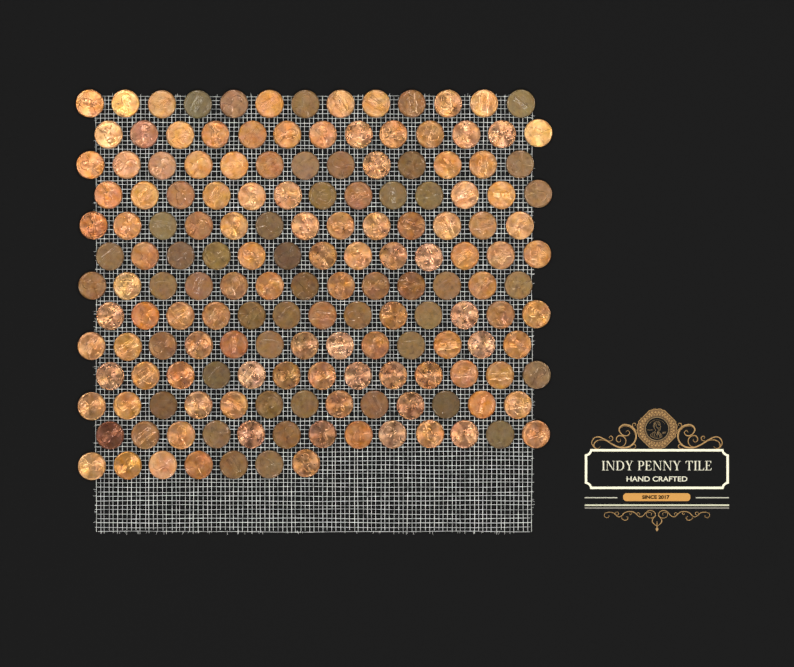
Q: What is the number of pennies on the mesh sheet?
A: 163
